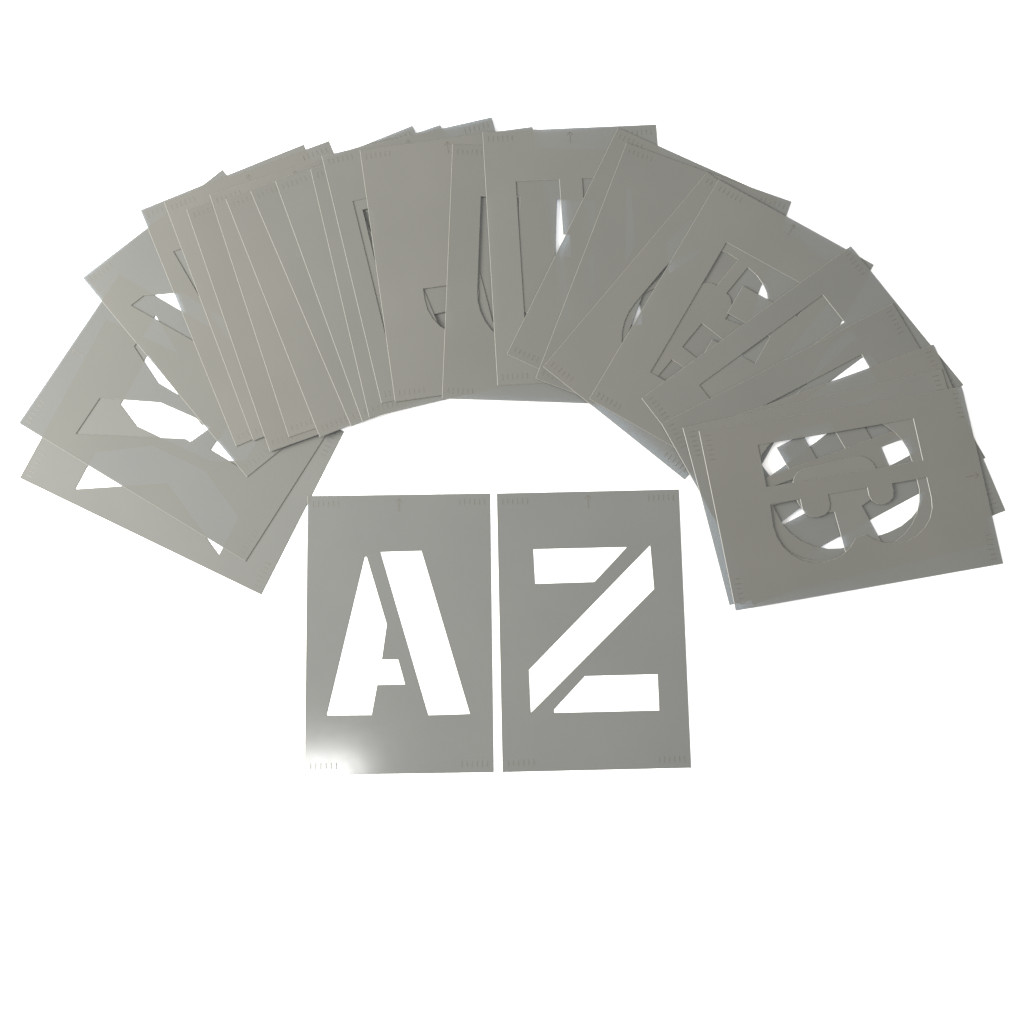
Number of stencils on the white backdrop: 26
